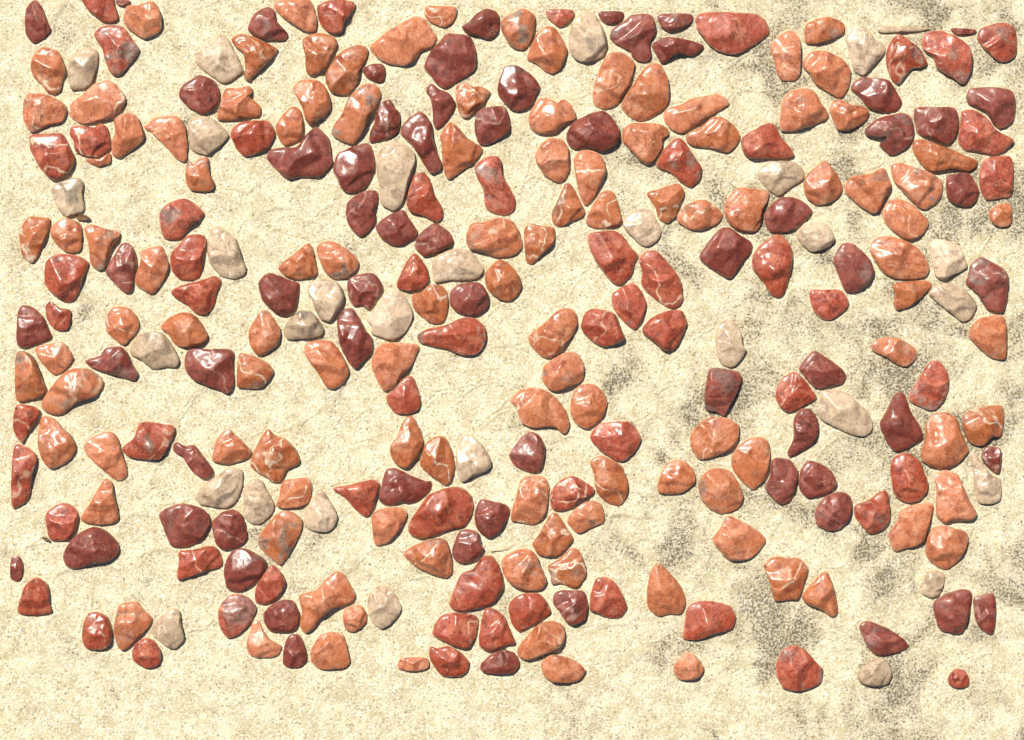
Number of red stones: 59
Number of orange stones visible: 112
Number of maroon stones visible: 65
